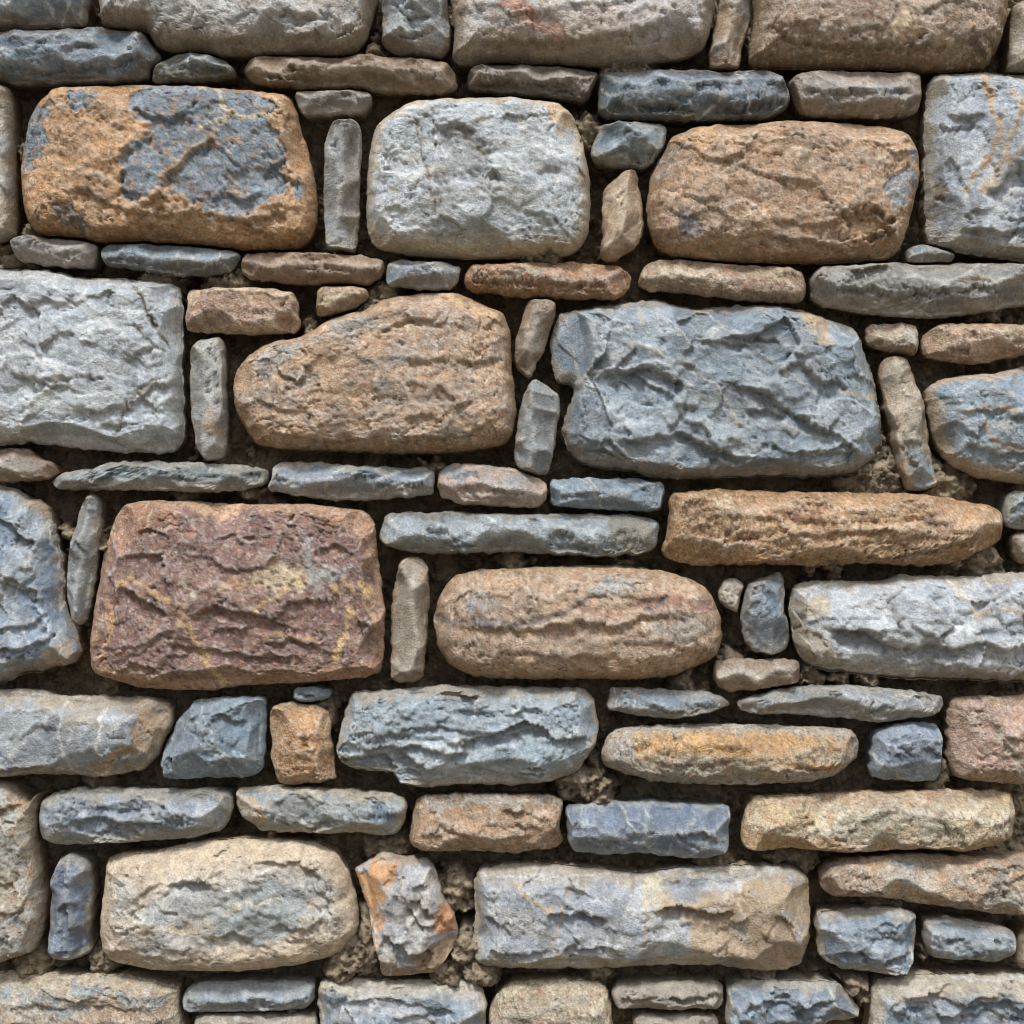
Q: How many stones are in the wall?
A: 93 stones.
